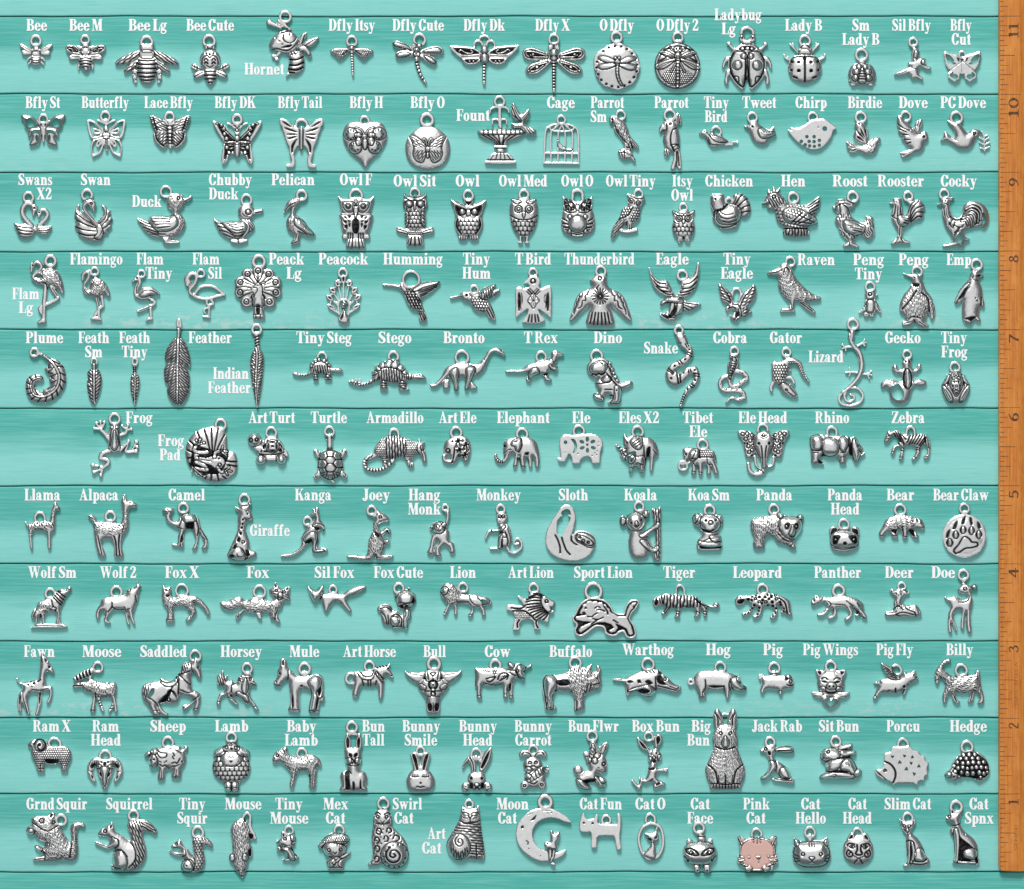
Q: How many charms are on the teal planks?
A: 172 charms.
